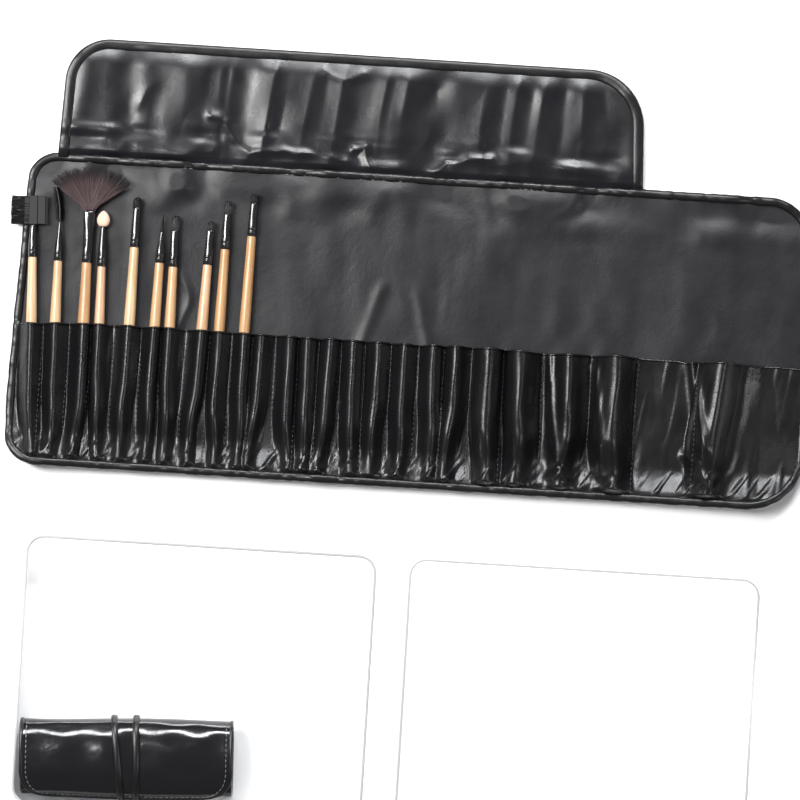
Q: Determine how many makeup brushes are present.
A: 10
